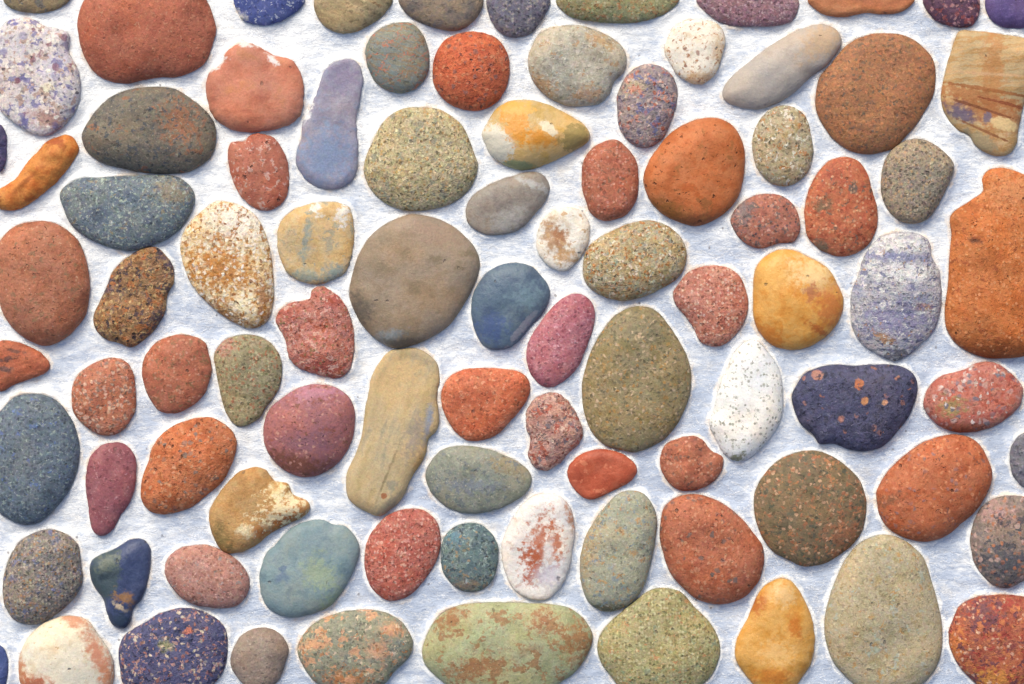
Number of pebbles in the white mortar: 92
